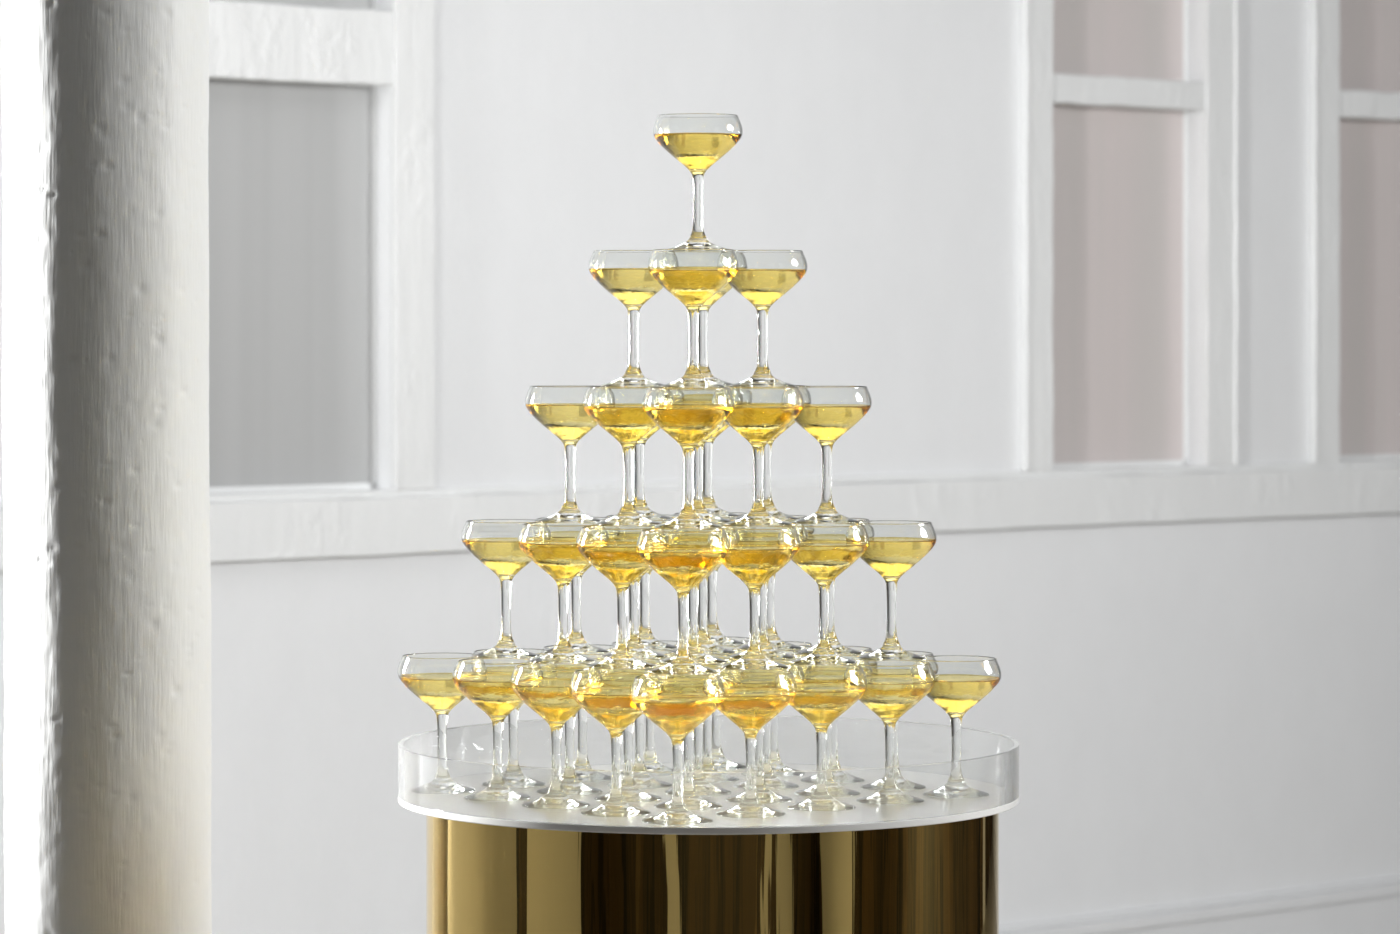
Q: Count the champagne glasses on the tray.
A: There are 55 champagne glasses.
